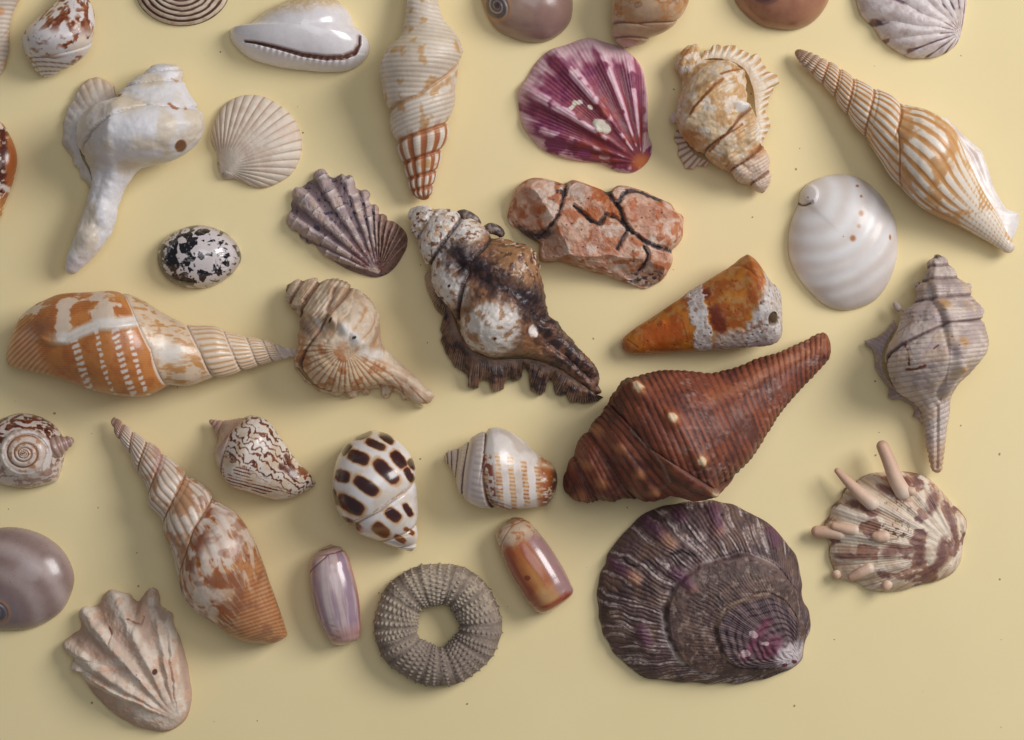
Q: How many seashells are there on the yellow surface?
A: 35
